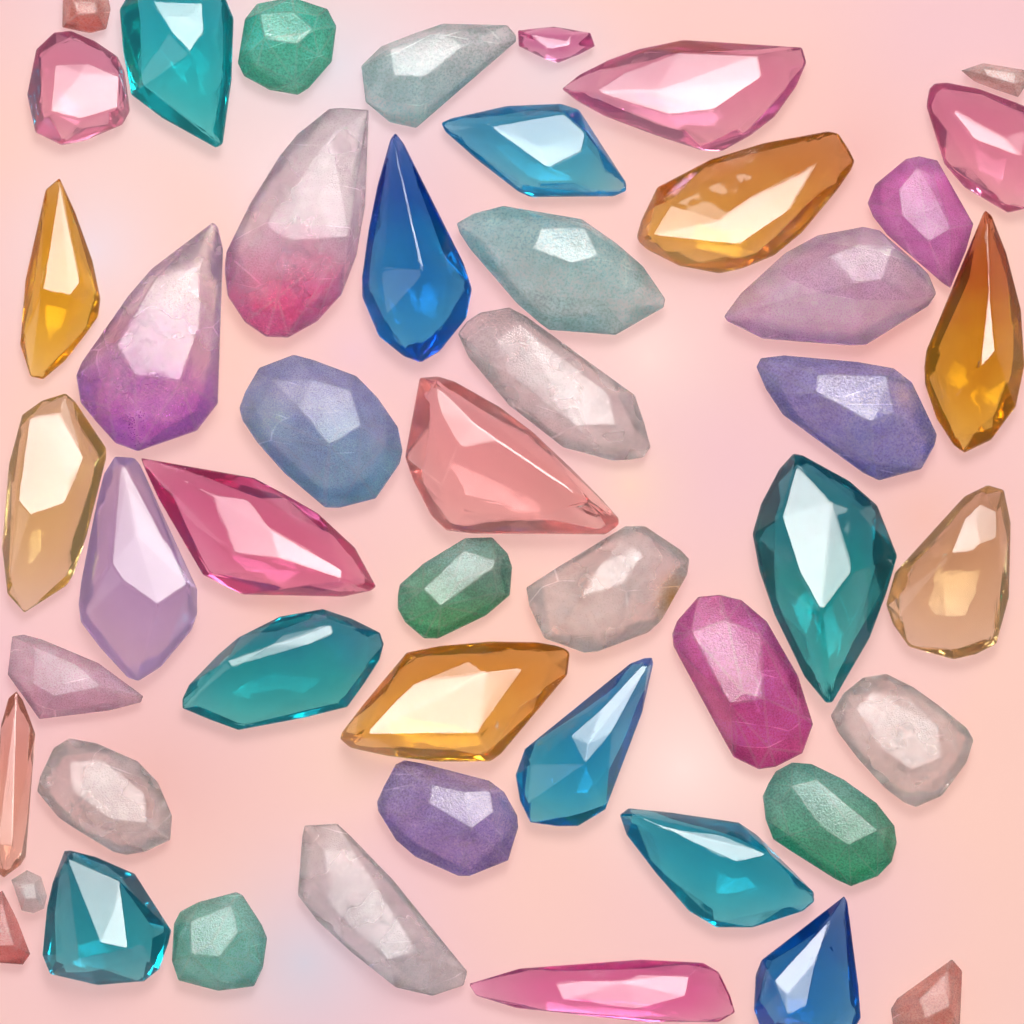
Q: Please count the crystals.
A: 49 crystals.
